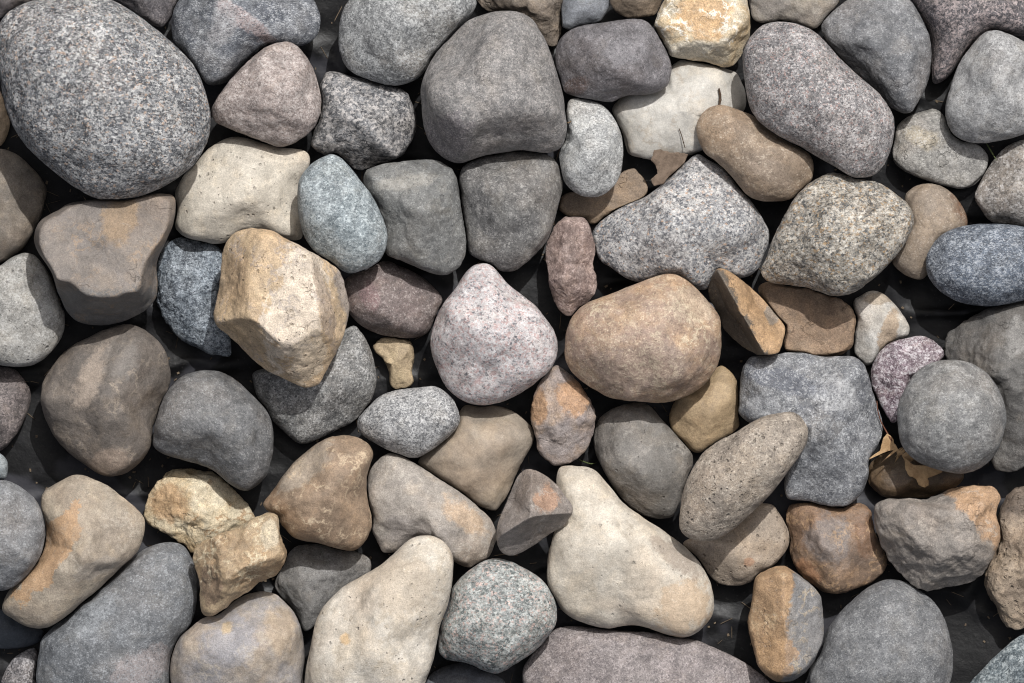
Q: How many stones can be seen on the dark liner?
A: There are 86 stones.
